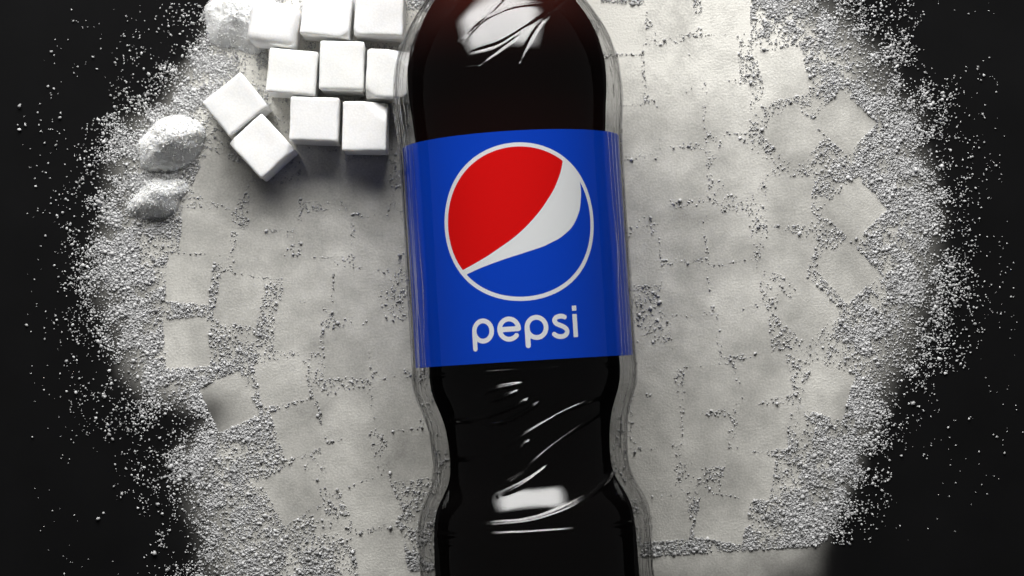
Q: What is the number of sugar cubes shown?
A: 10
